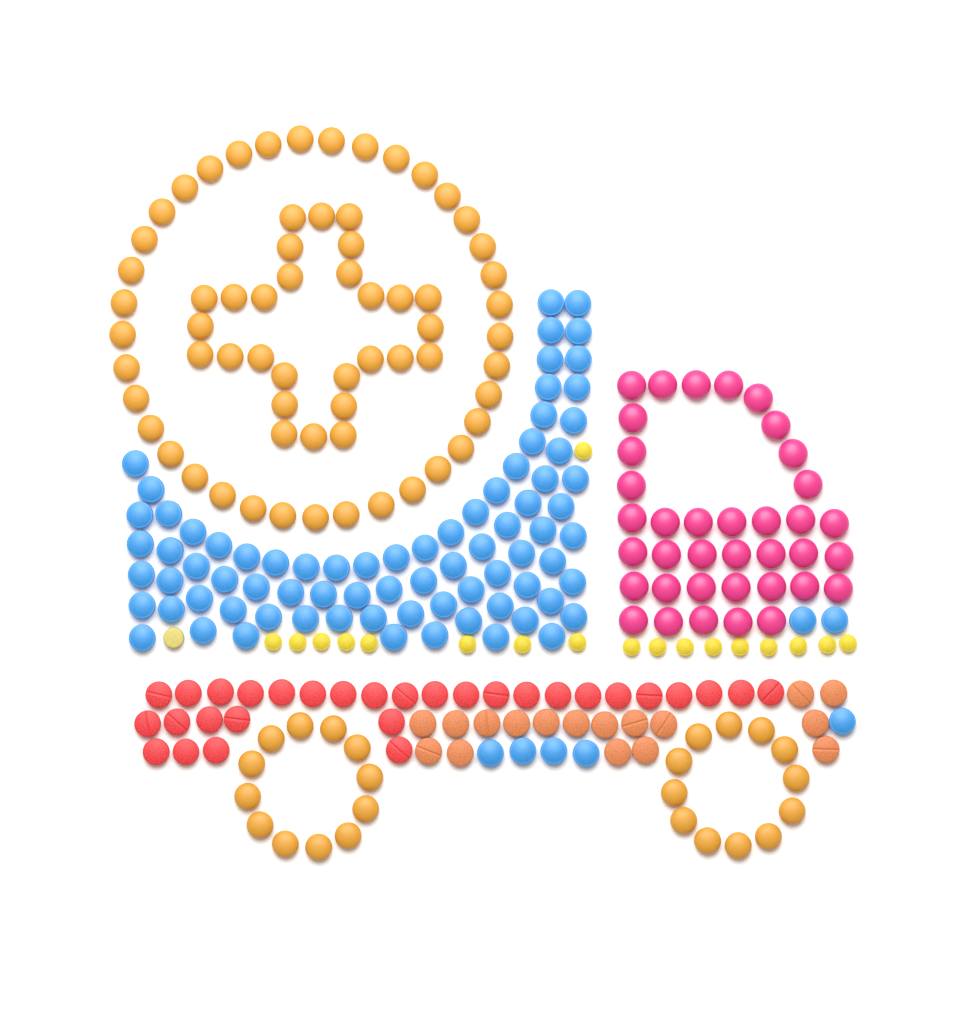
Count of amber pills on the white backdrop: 89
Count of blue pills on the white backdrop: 85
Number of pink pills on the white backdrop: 37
